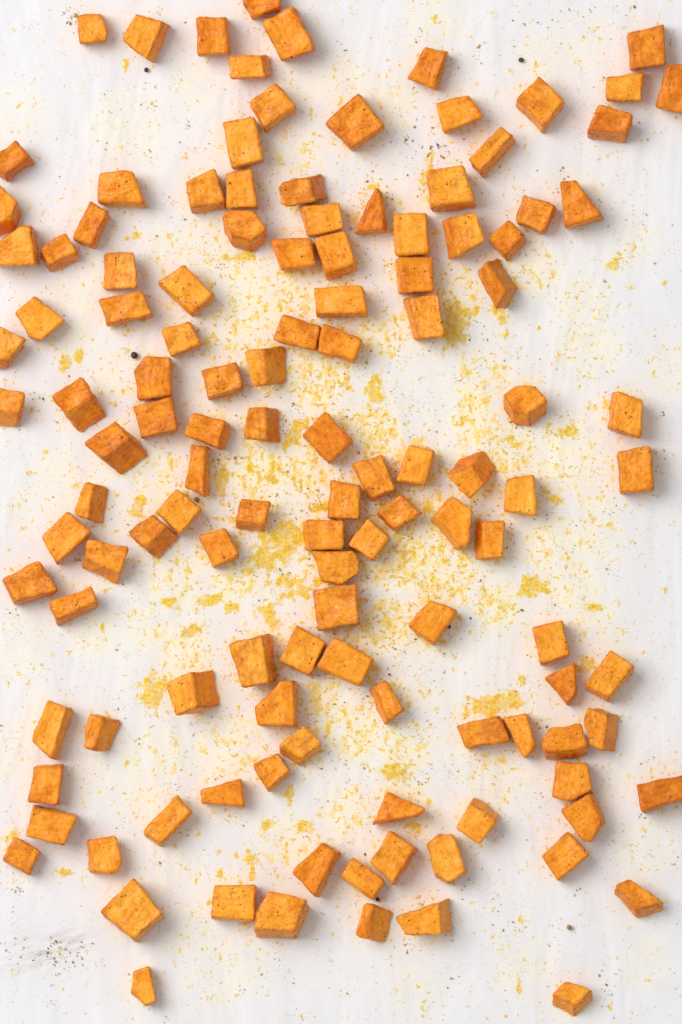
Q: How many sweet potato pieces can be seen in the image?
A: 126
